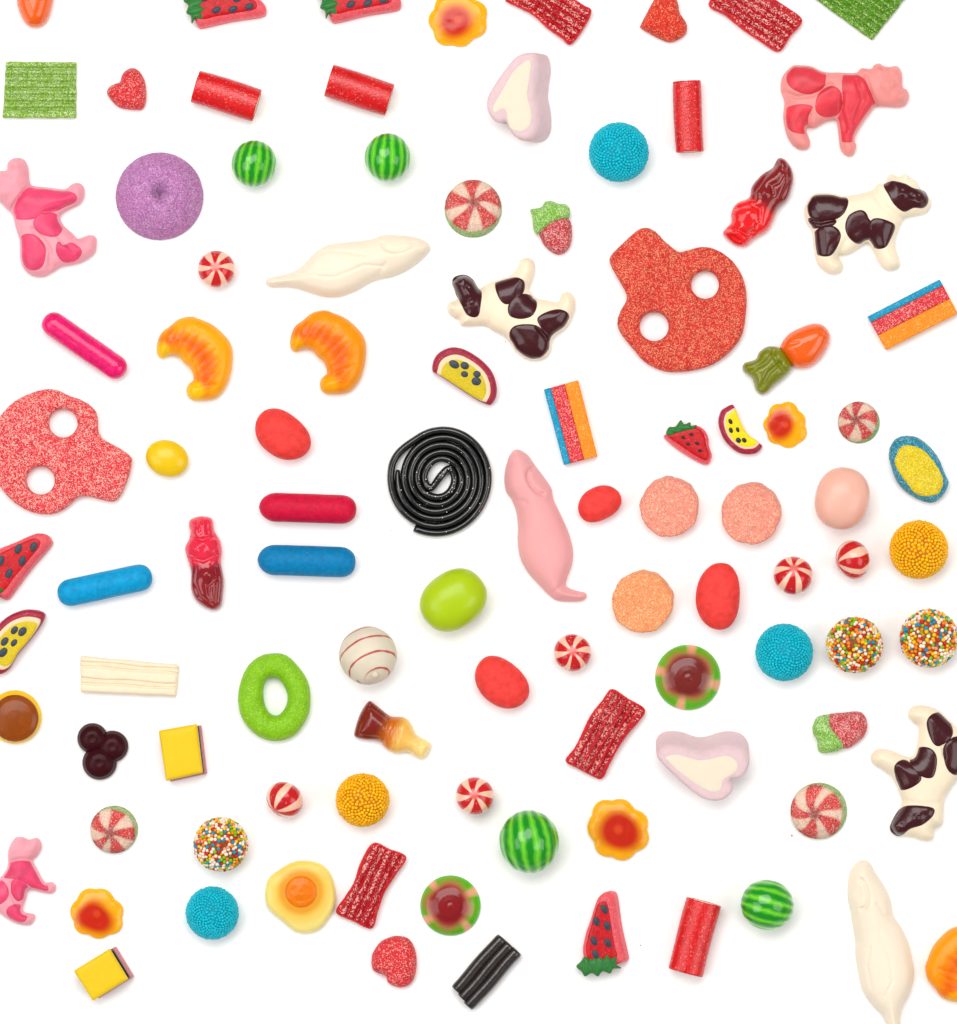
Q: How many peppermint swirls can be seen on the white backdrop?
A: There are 10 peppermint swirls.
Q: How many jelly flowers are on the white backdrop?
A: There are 4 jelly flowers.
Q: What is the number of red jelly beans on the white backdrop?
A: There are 4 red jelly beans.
